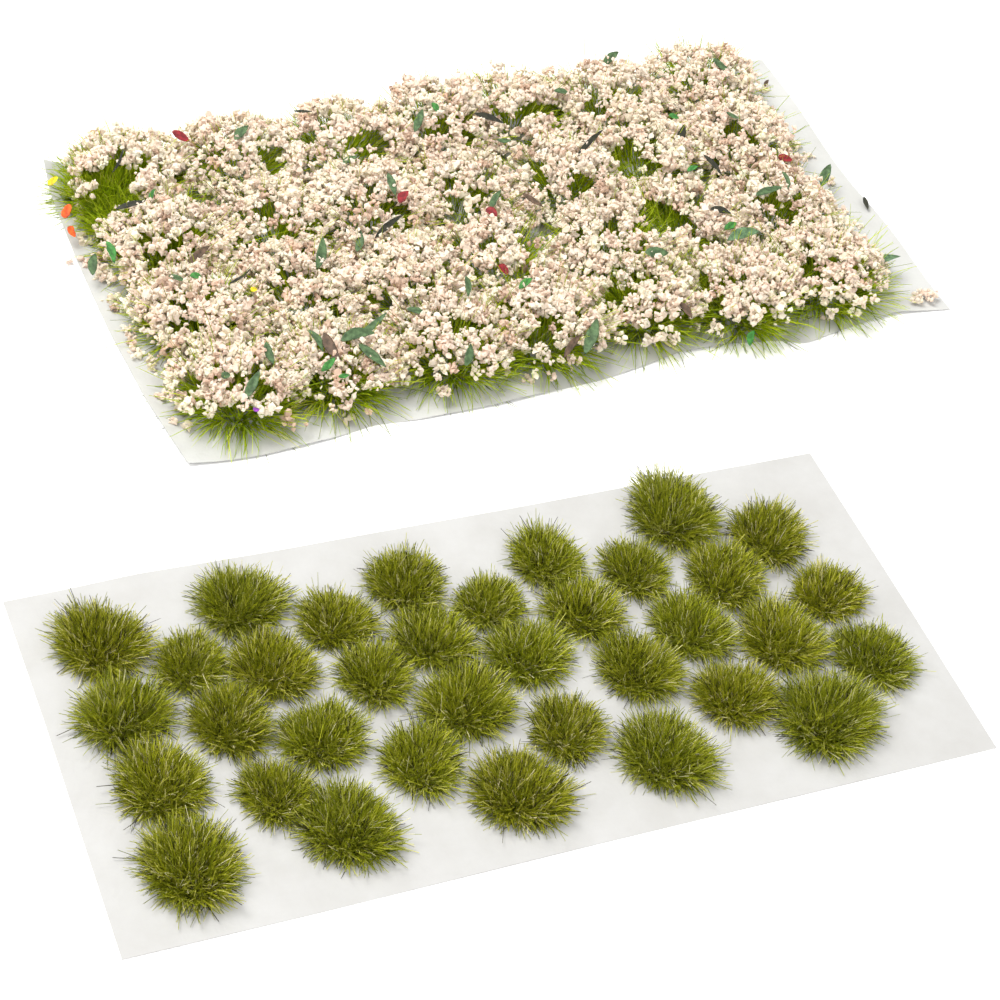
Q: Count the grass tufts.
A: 35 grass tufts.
